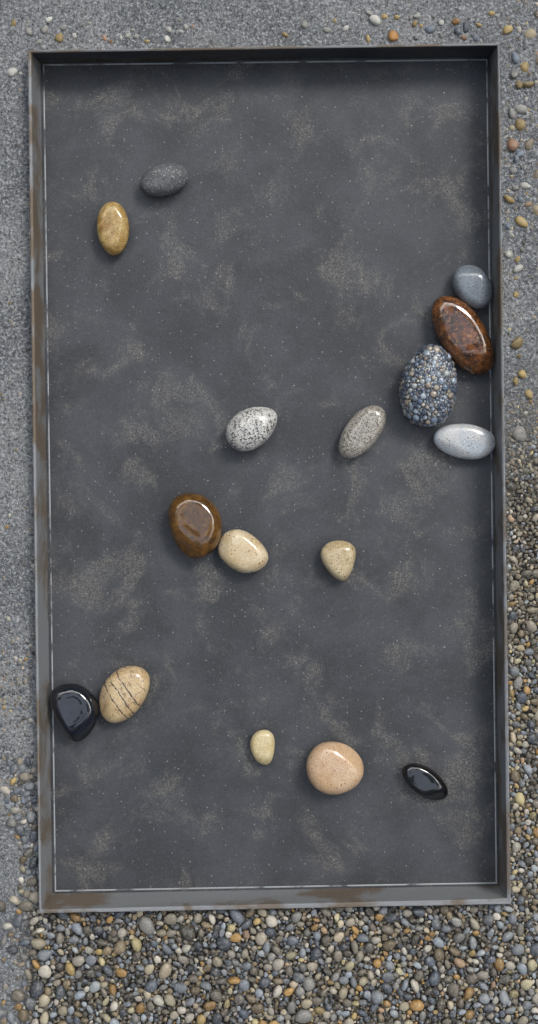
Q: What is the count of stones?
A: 16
